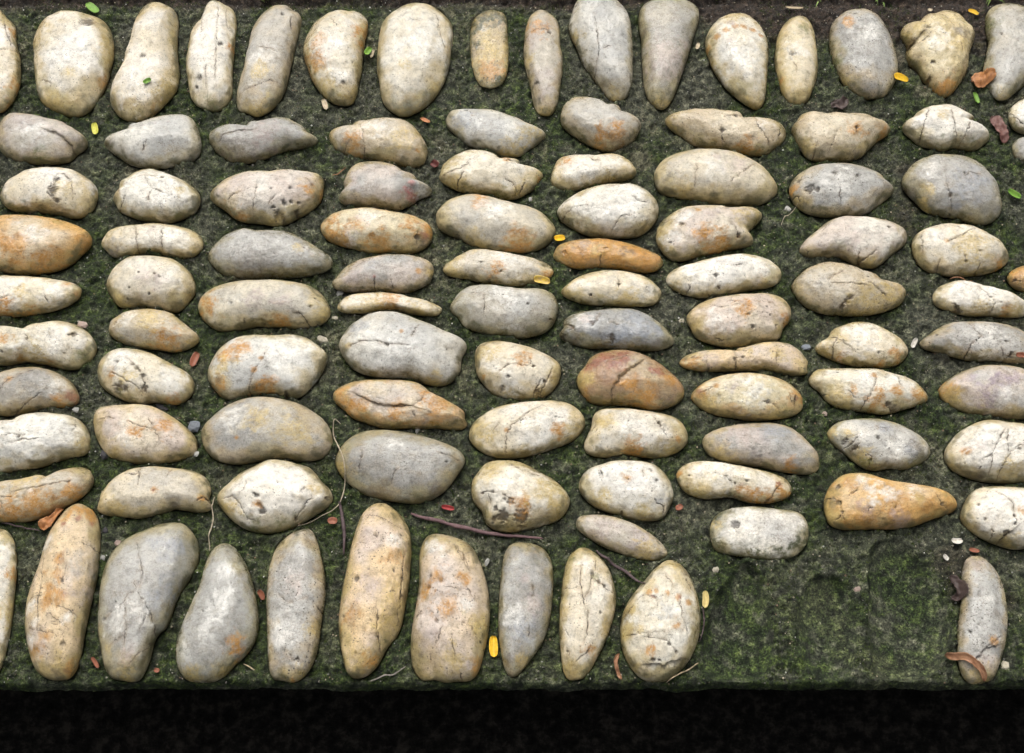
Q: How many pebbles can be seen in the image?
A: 105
